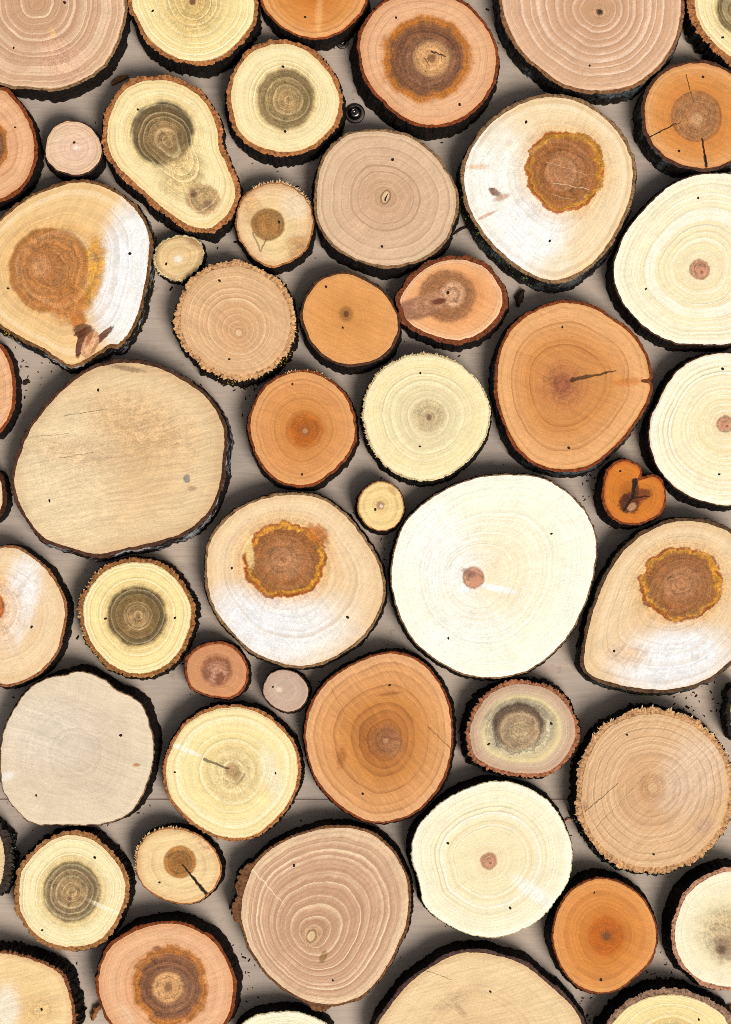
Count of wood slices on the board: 54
